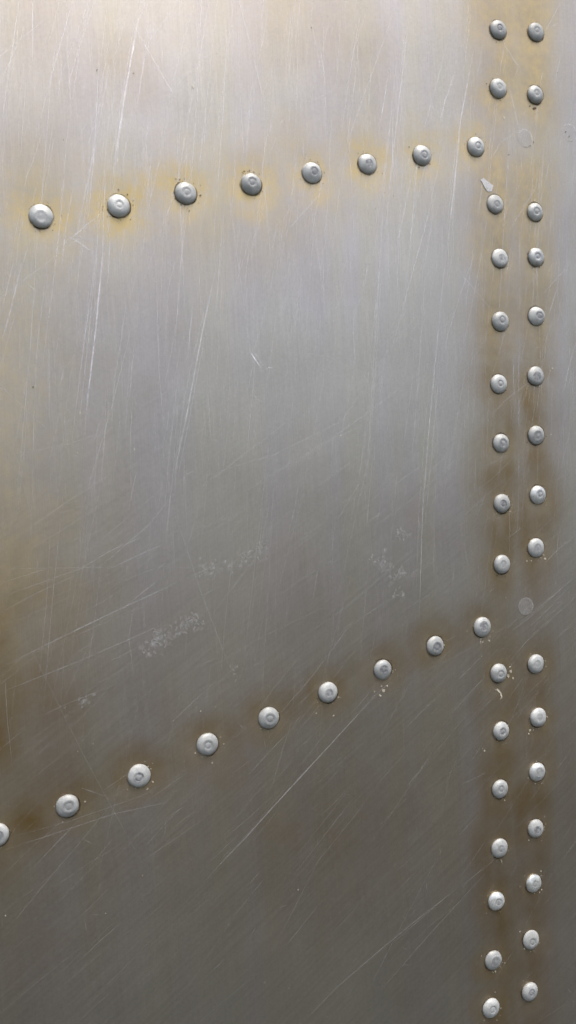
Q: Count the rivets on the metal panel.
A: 49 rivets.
